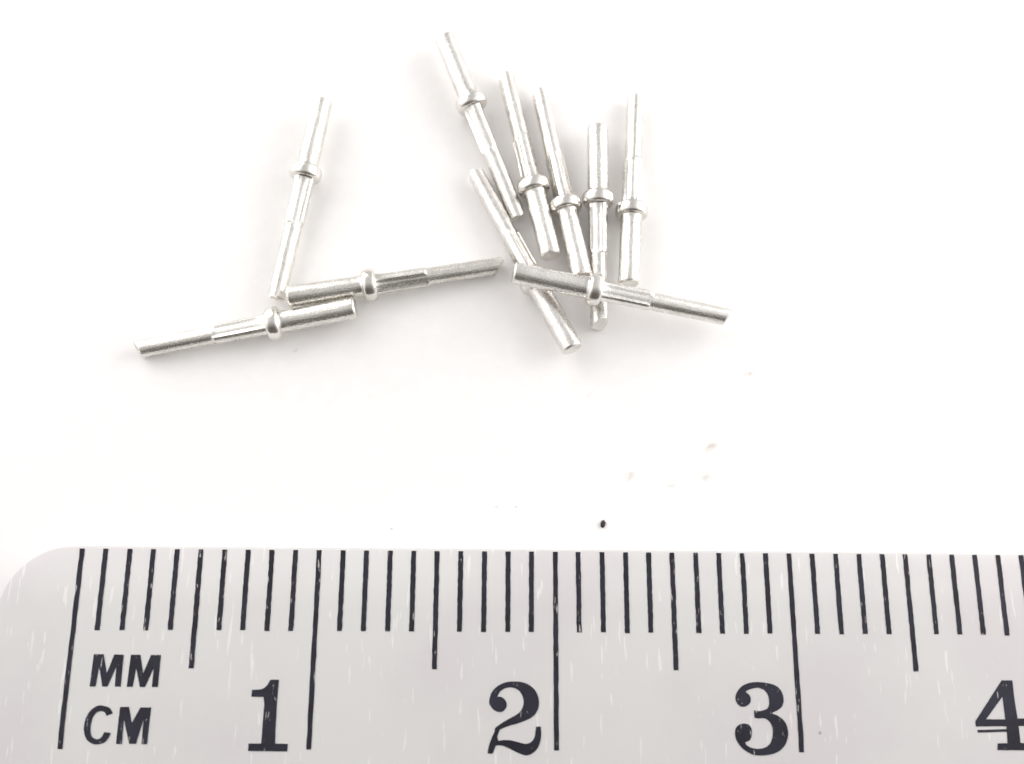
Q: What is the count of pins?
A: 10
